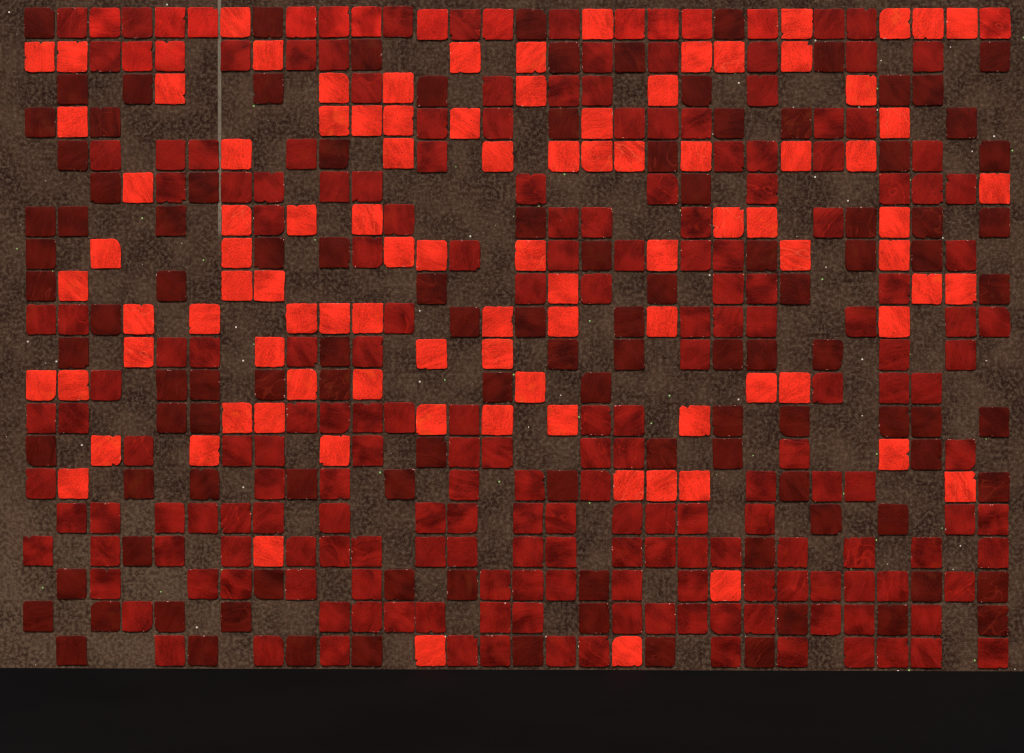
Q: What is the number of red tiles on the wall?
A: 15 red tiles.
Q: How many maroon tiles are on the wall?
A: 194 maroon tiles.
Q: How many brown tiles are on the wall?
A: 112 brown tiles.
